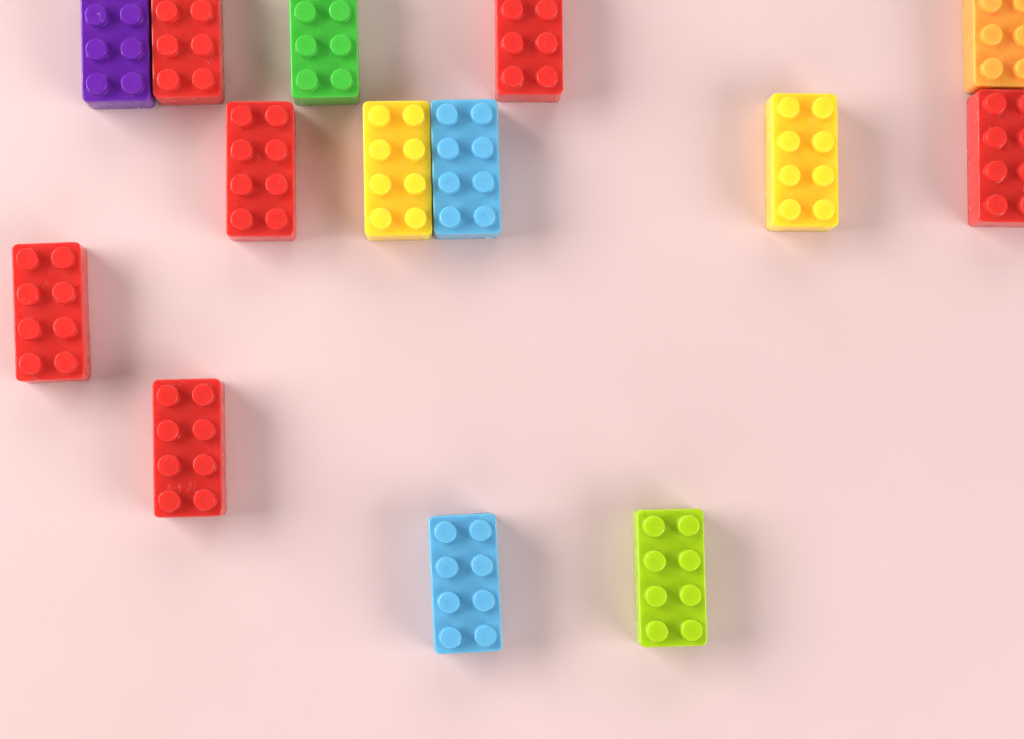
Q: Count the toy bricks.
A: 14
